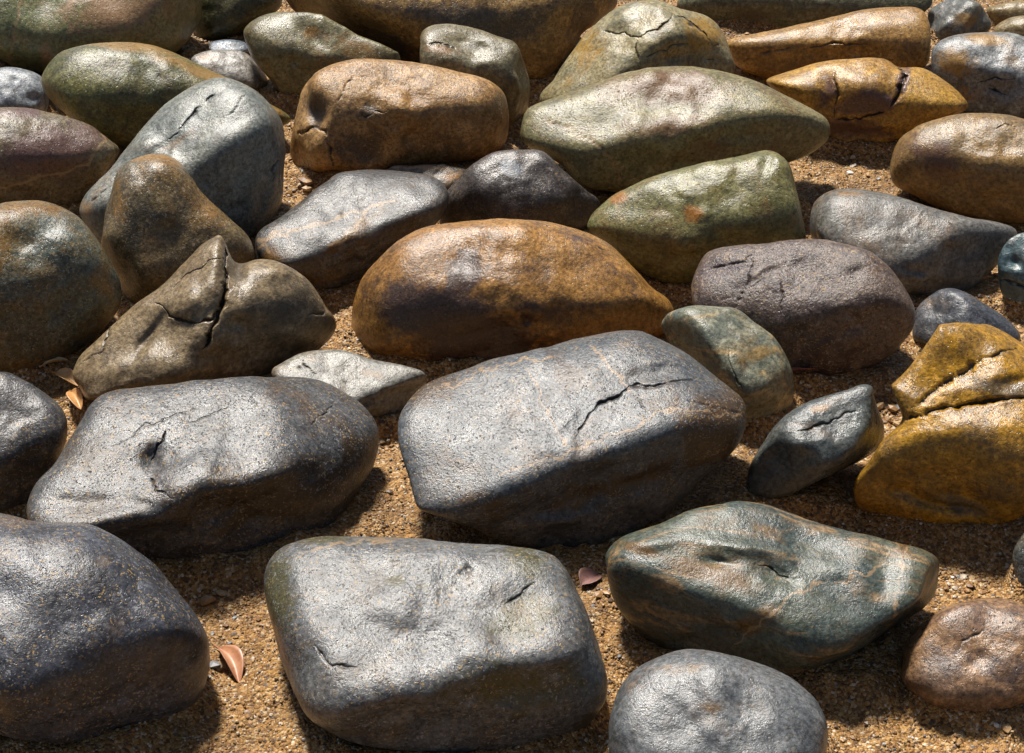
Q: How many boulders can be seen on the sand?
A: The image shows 47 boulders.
